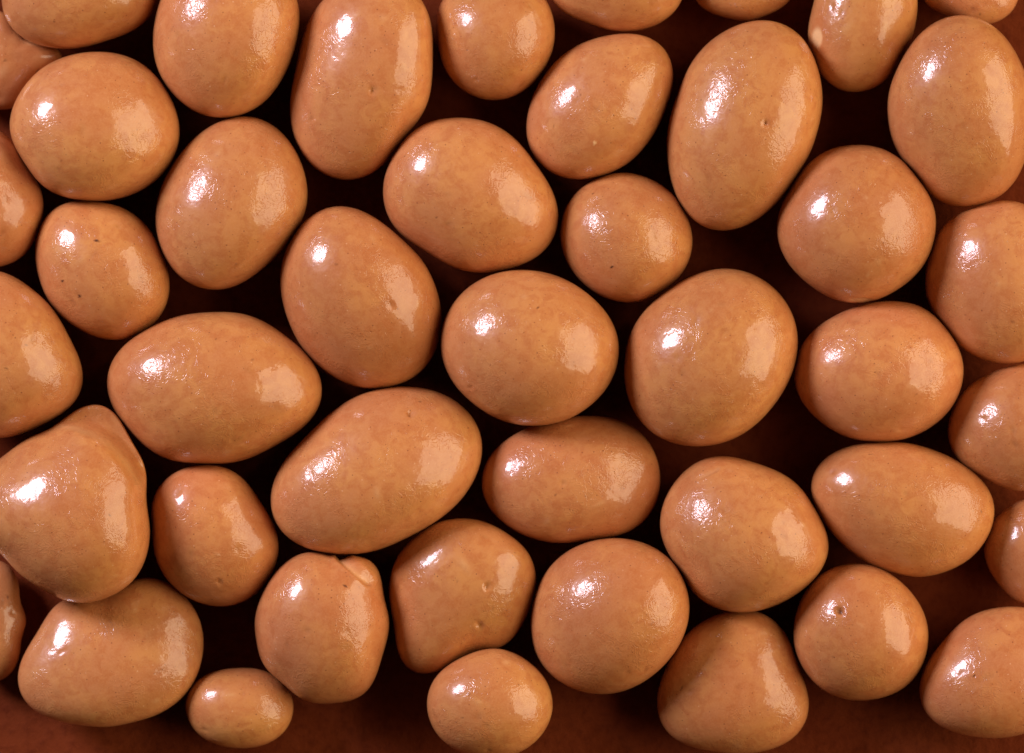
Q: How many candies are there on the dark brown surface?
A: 44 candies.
